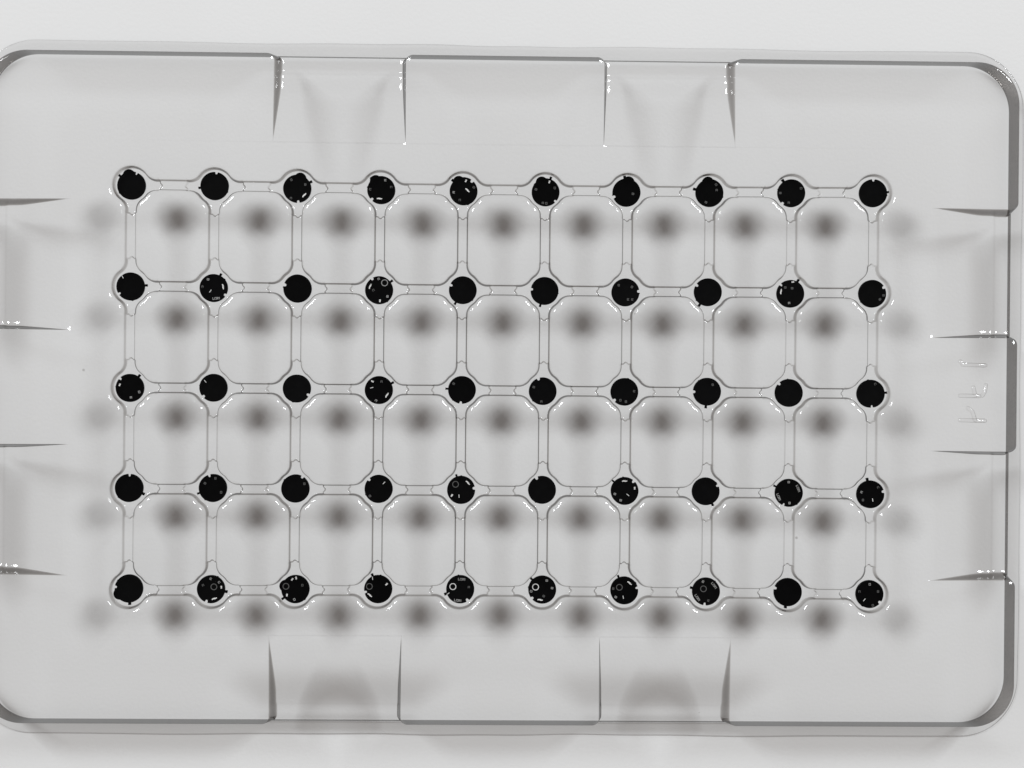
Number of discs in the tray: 50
